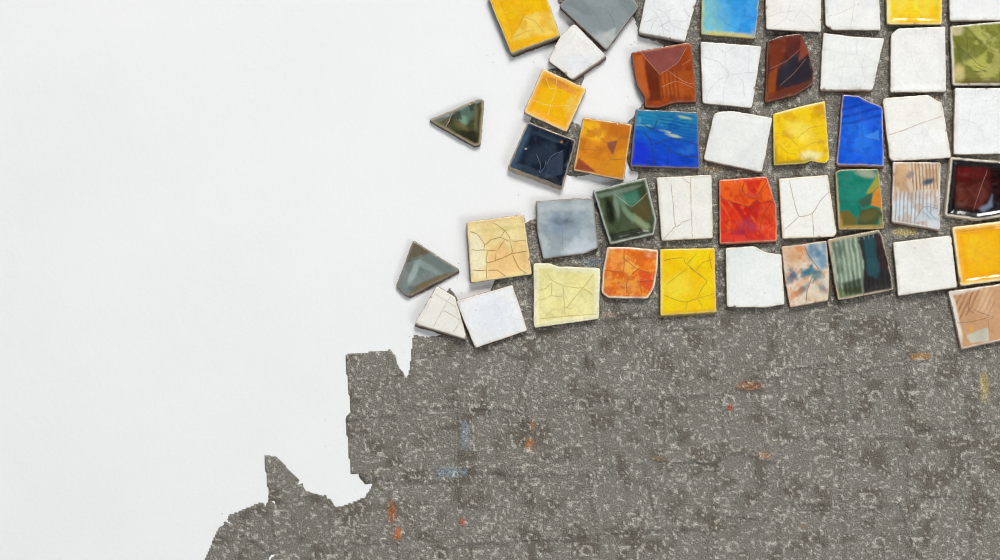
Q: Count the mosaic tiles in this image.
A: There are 46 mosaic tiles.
